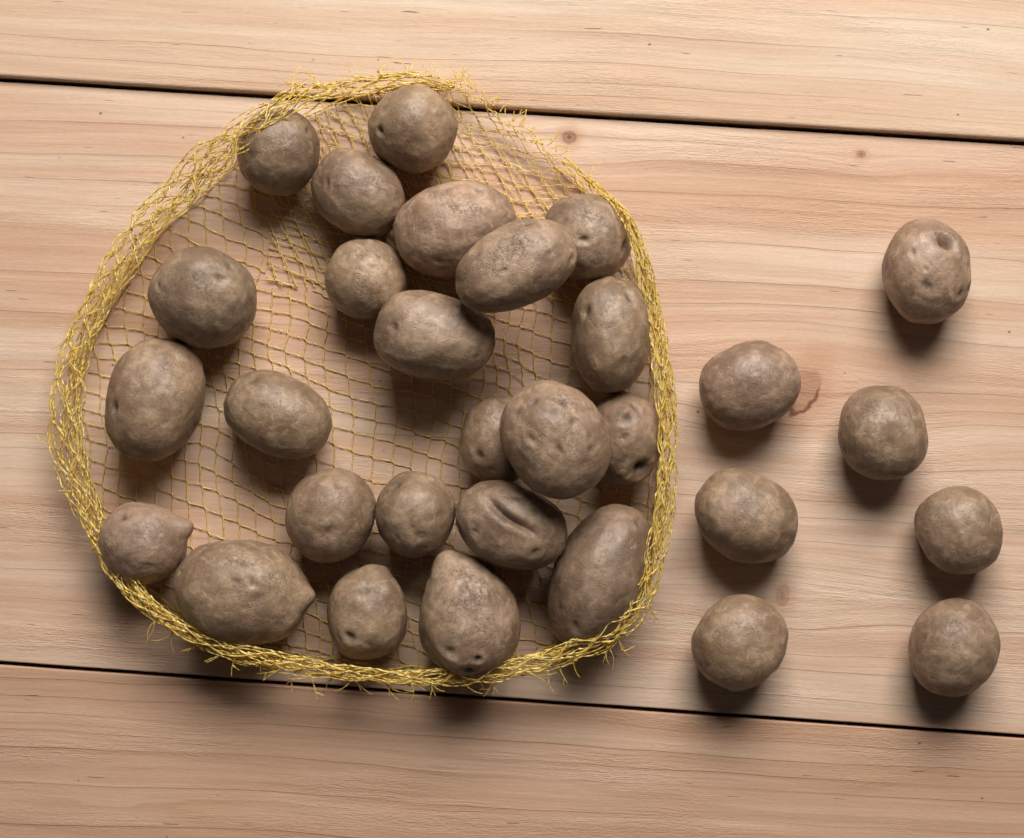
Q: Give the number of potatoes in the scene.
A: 30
